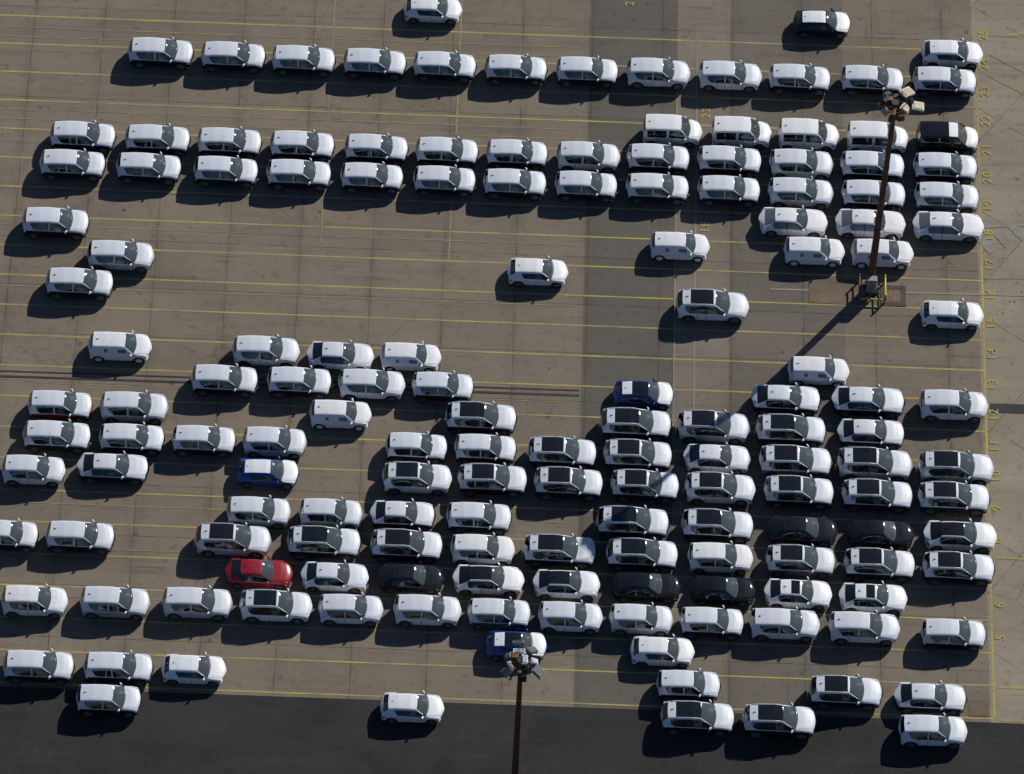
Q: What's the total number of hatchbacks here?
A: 18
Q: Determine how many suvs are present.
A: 112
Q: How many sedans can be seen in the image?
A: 23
